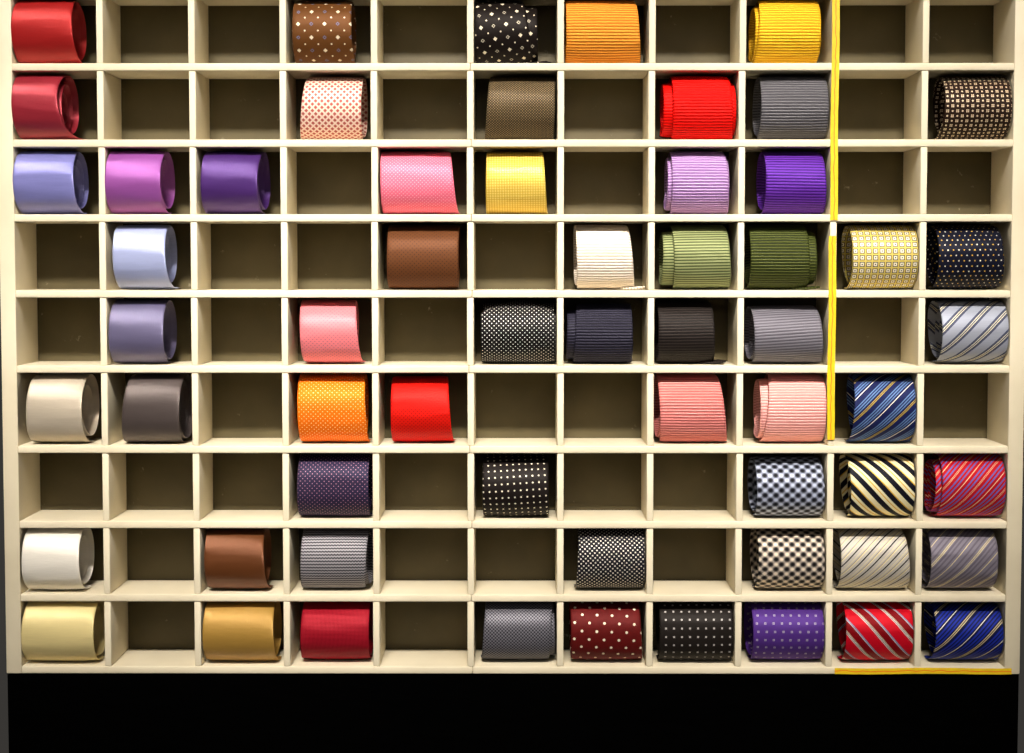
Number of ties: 60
